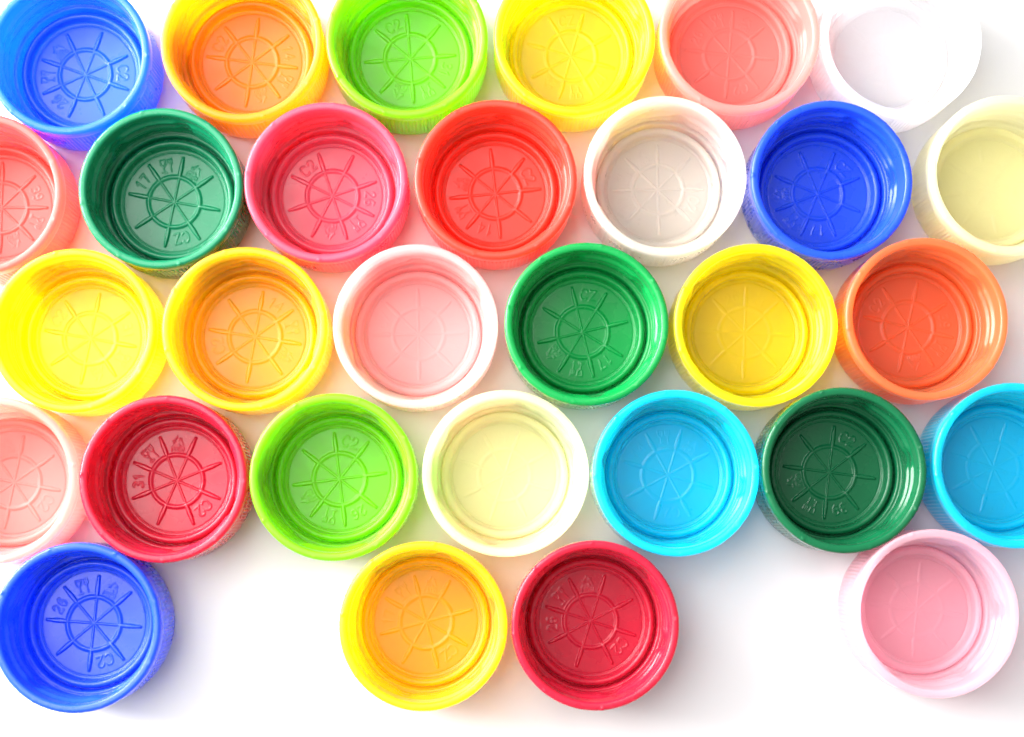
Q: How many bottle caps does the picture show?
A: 30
